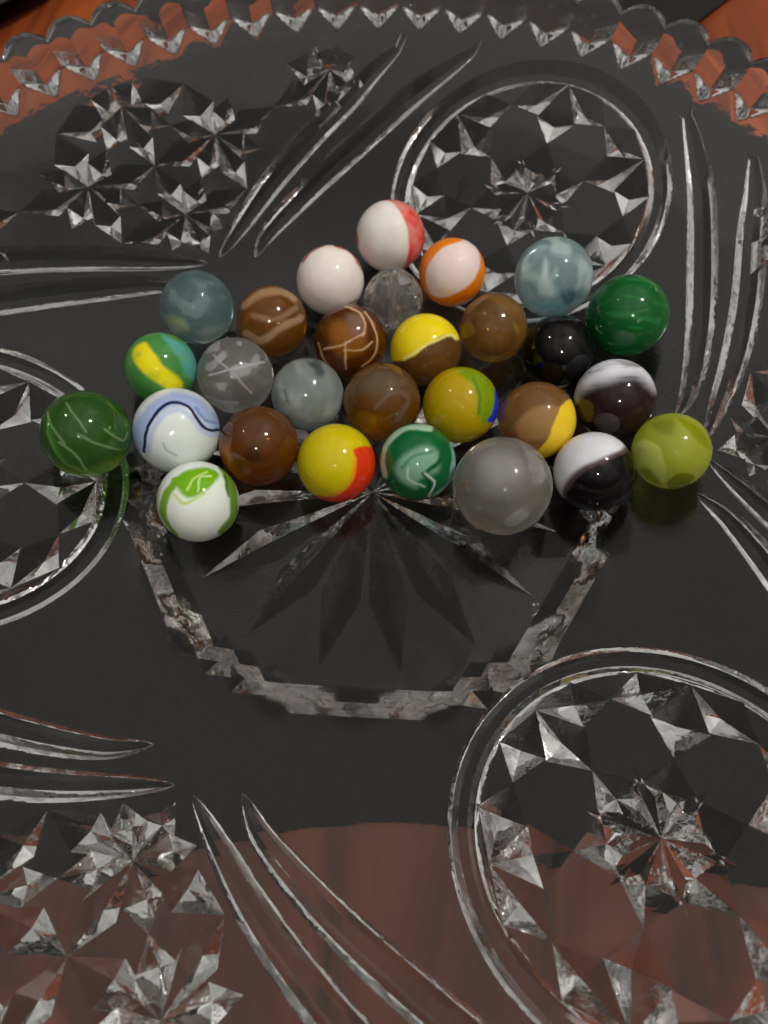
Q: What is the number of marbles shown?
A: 27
